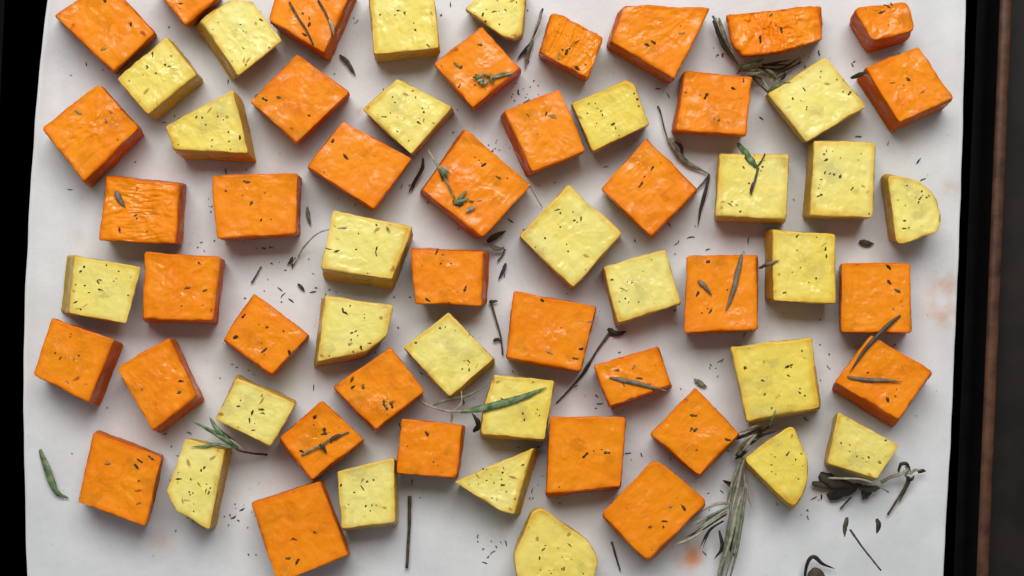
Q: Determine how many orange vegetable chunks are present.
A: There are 36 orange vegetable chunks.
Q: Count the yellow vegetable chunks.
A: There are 27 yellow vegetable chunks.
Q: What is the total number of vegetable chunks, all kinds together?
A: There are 63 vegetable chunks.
